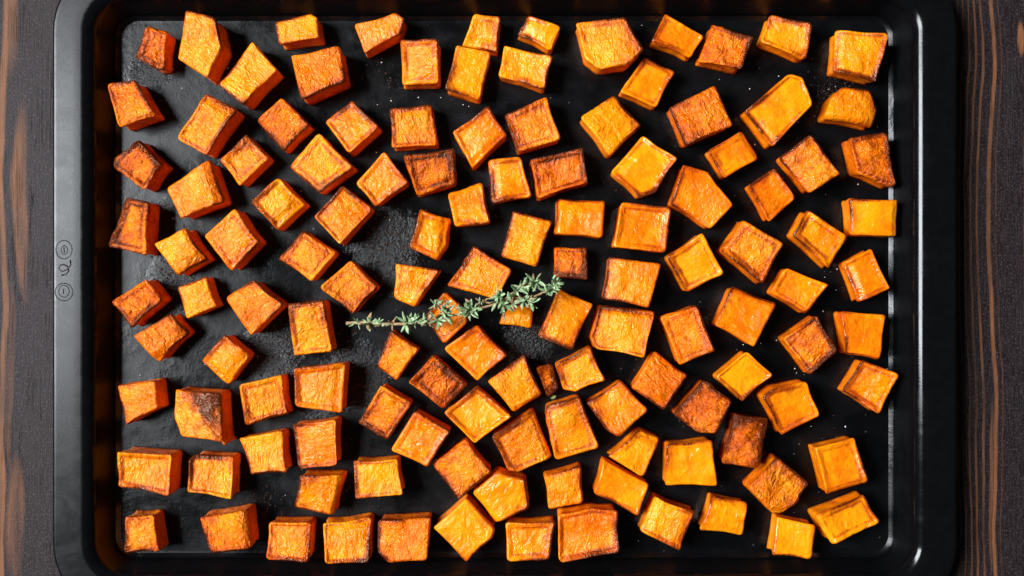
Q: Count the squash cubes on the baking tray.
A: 126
